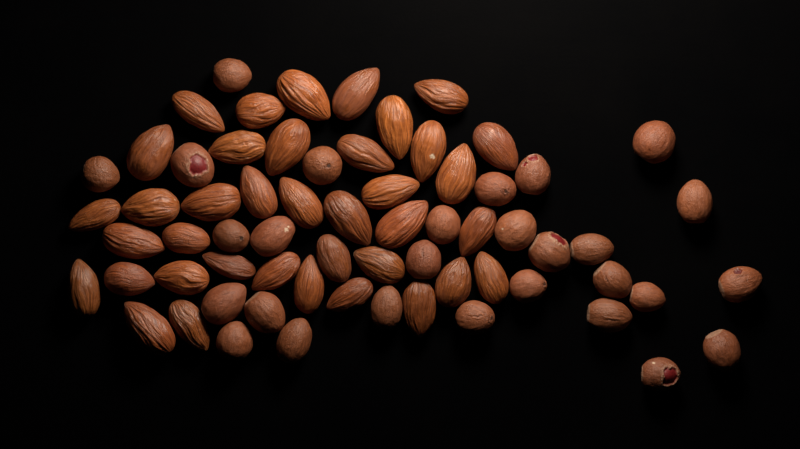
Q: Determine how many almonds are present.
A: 38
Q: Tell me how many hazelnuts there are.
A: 28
